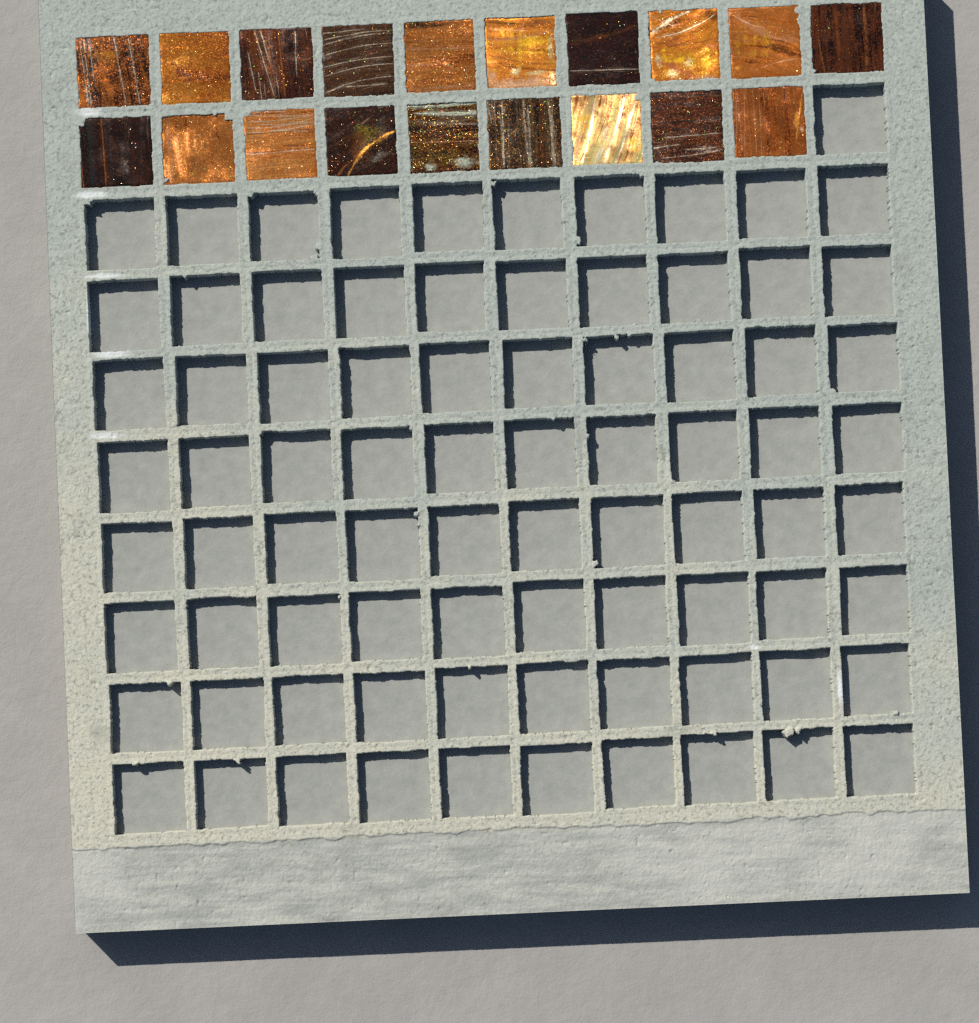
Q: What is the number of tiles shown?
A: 19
